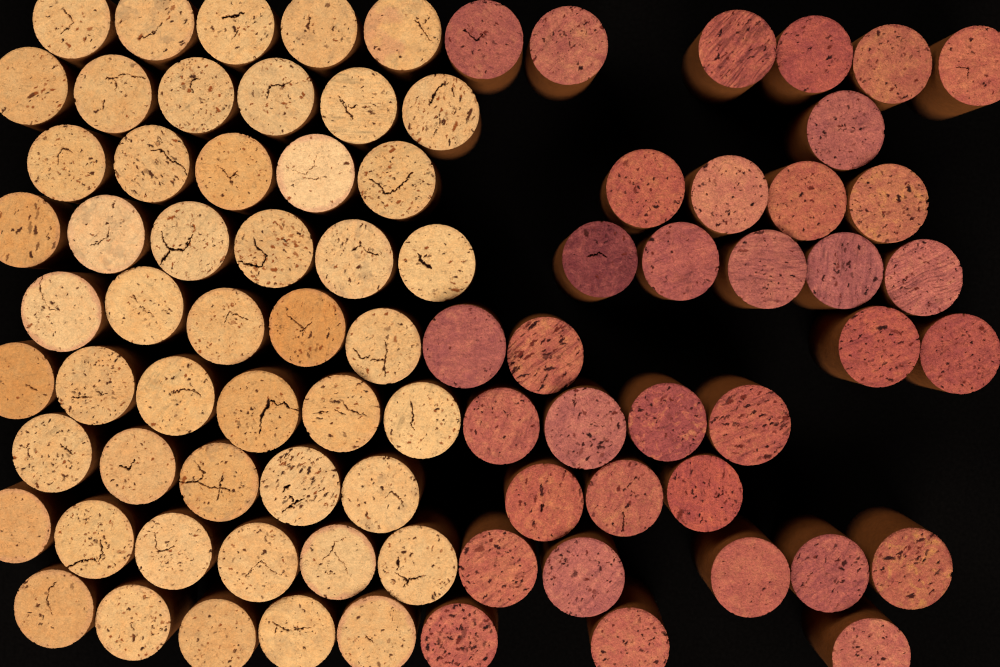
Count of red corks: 35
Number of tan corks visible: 49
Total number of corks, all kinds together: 84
